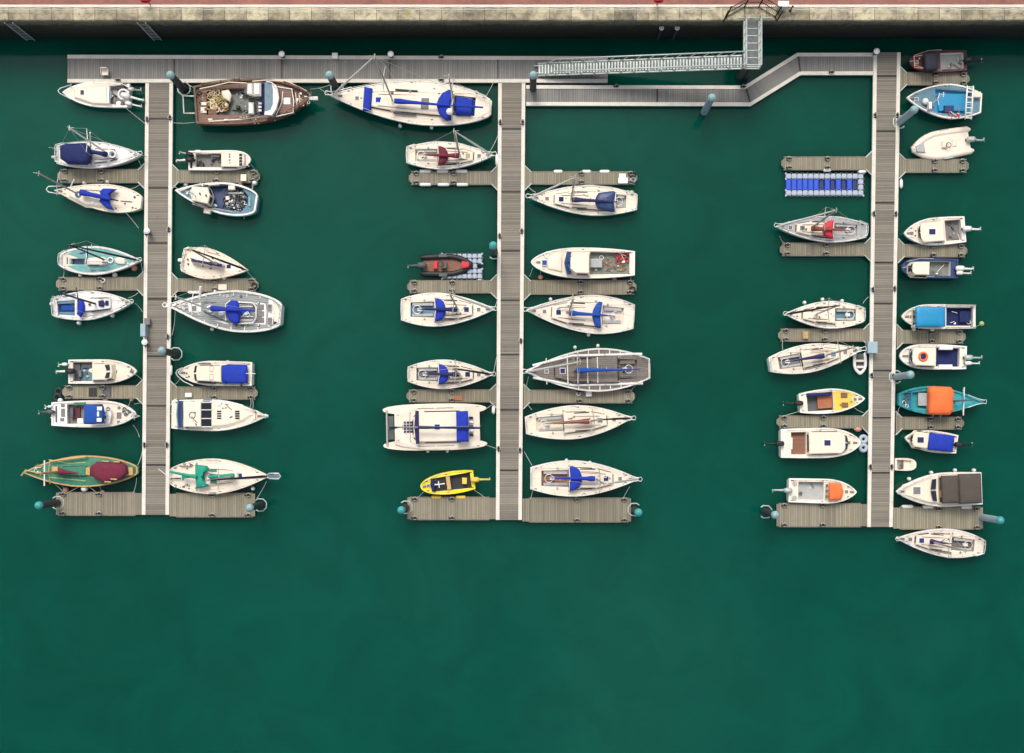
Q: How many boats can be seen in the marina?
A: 48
